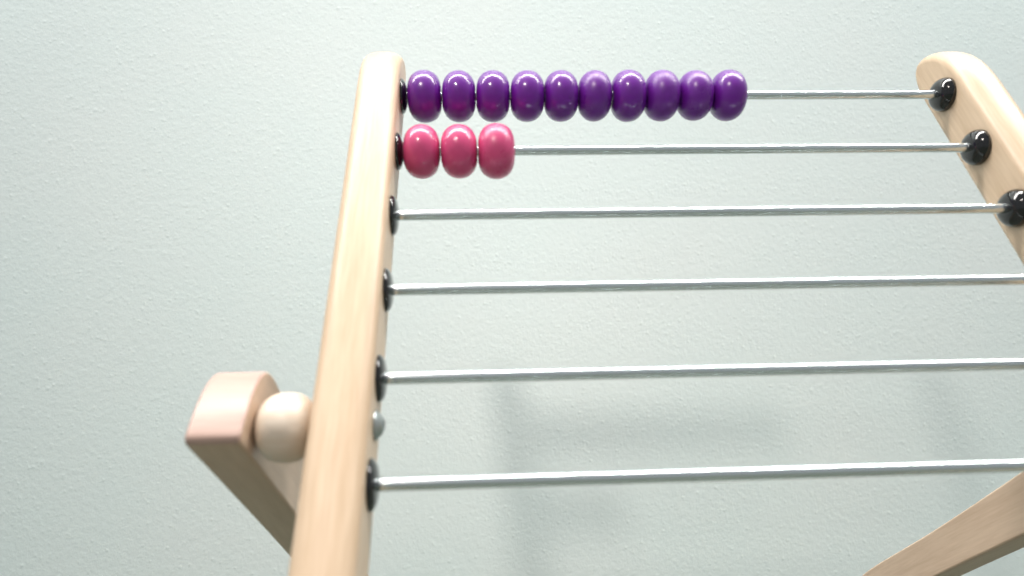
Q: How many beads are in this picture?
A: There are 13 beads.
